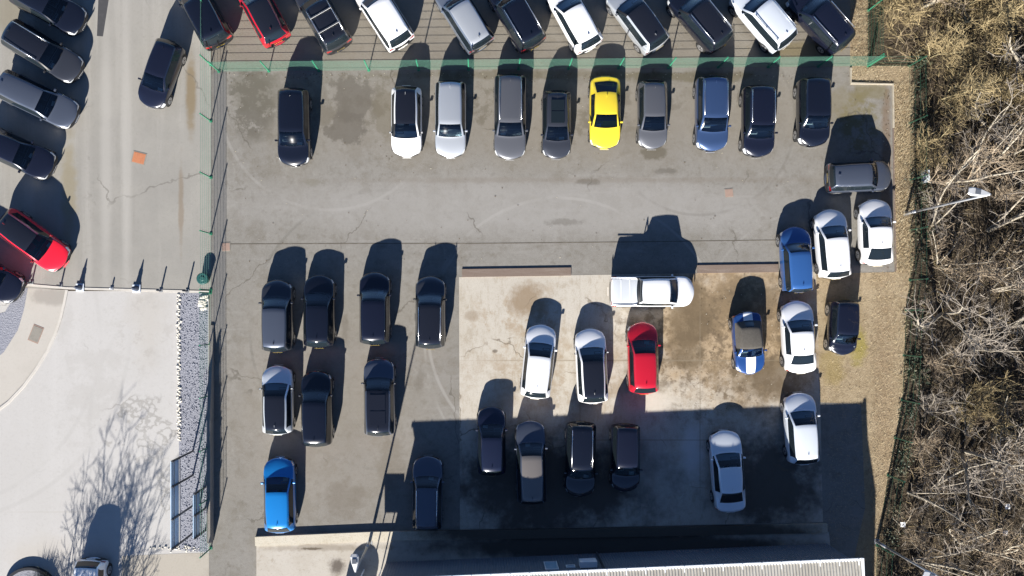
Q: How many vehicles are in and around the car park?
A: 55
